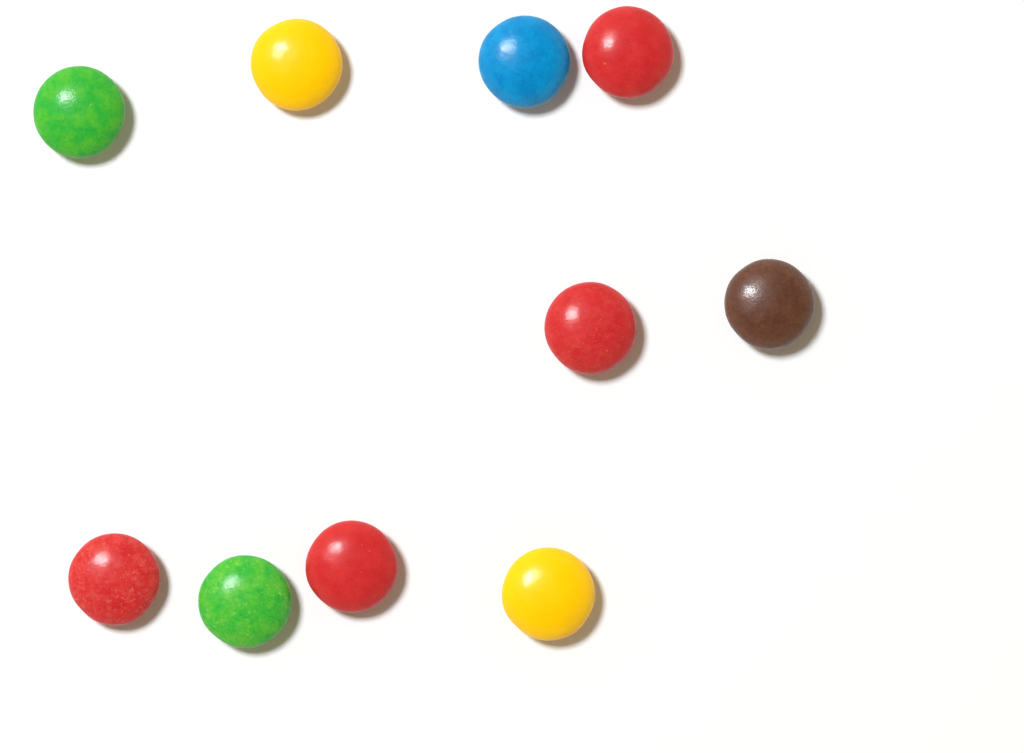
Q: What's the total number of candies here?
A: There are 10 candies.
